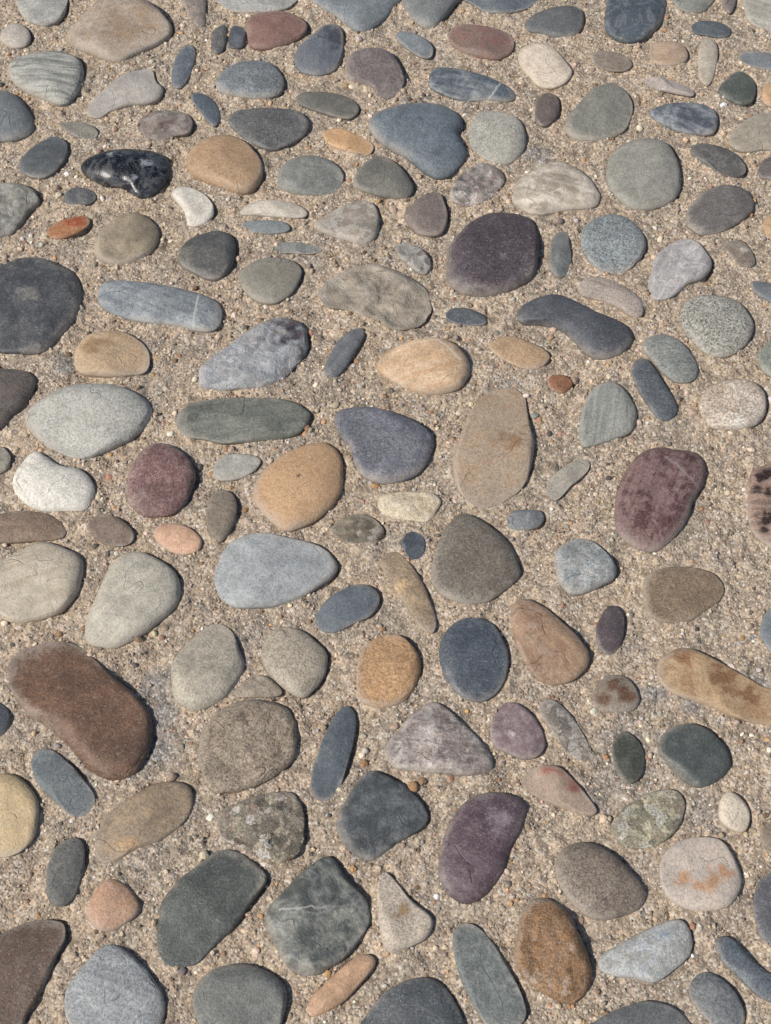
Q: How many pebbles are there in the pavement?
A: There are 173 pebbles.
